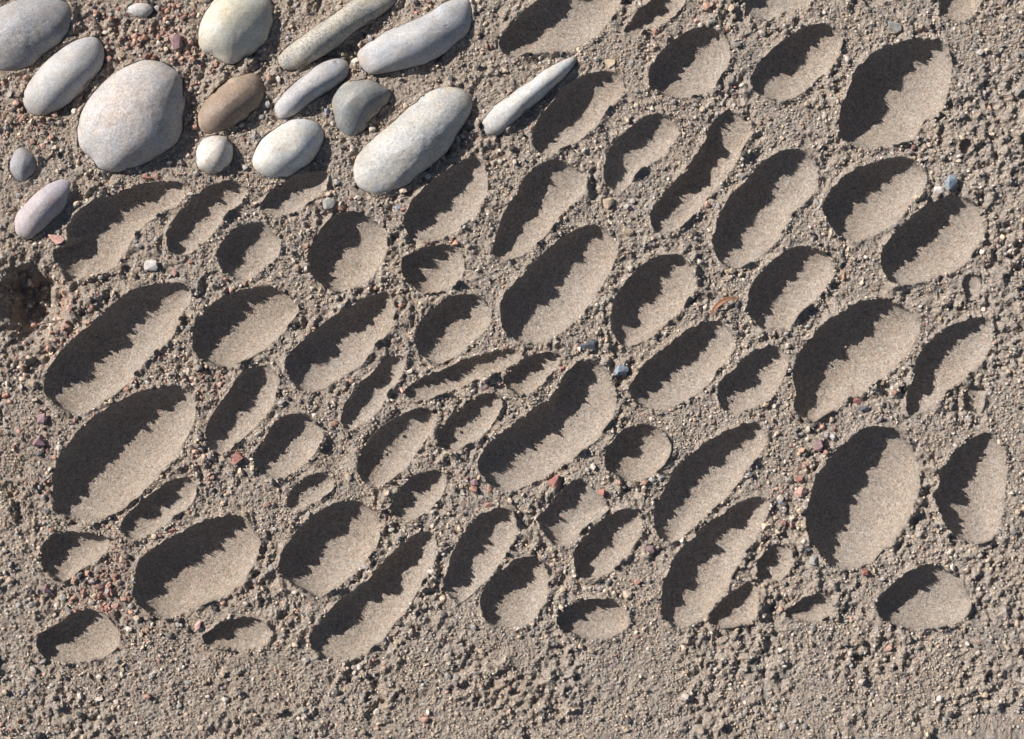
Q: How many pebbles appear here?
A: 16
